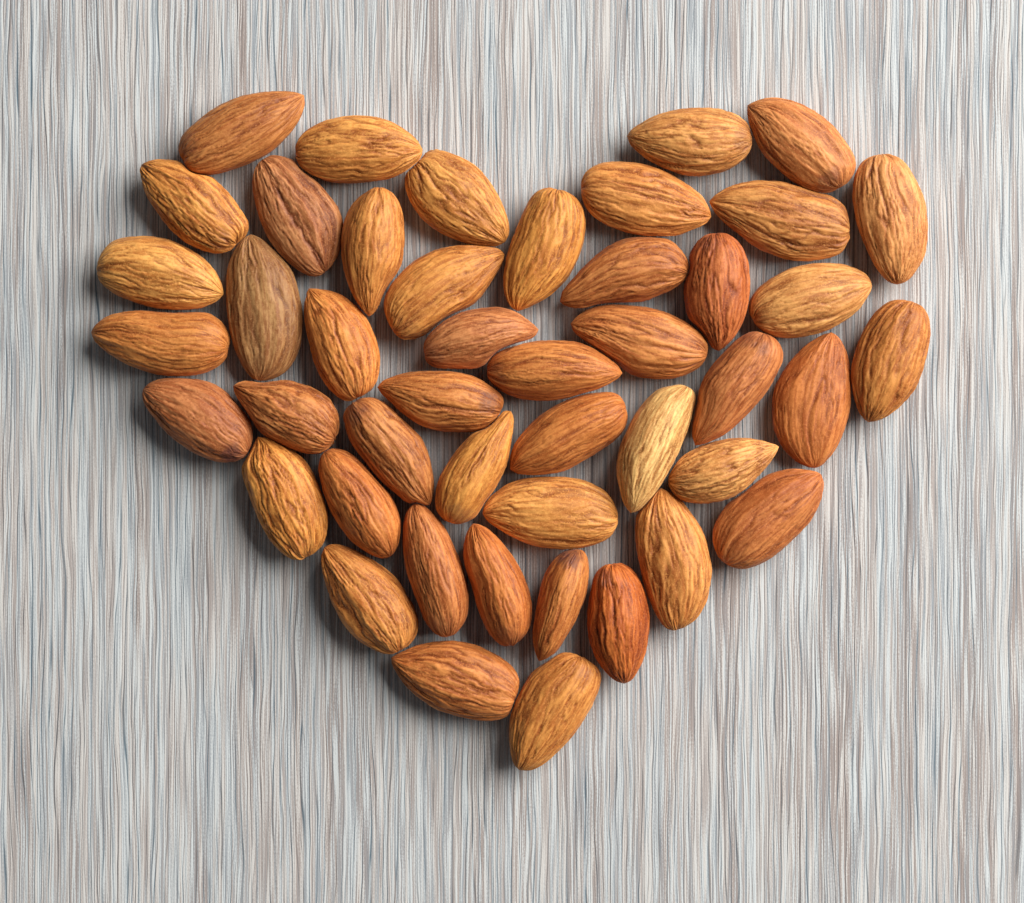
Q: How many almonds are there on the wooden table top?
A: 46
